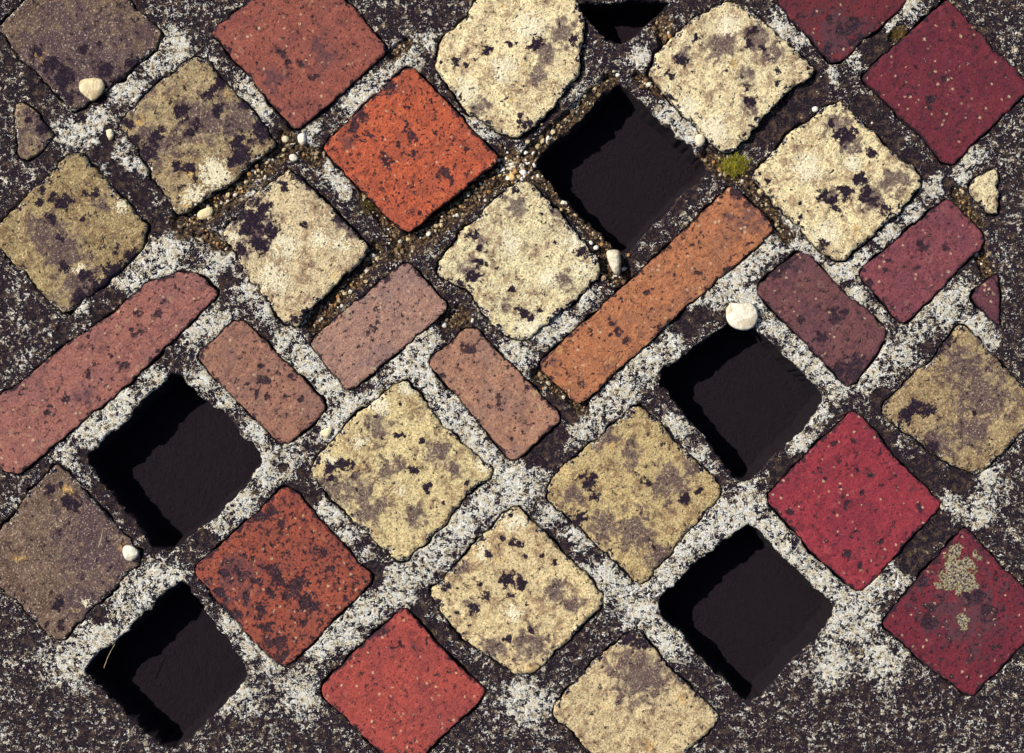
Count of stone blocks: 16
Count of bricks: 16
